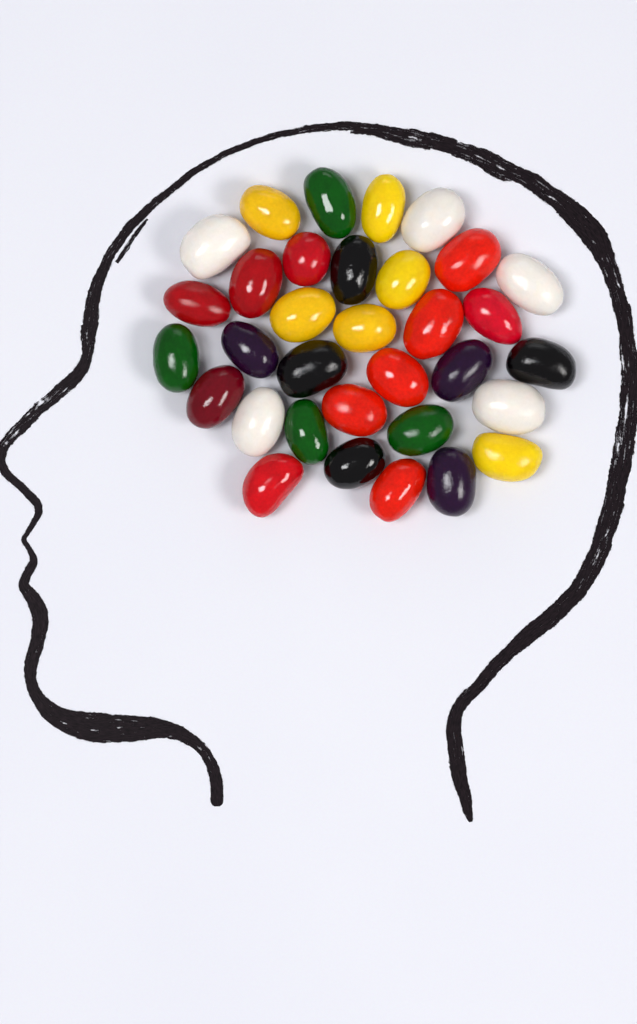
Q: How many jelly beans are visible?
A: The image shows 33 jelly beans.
